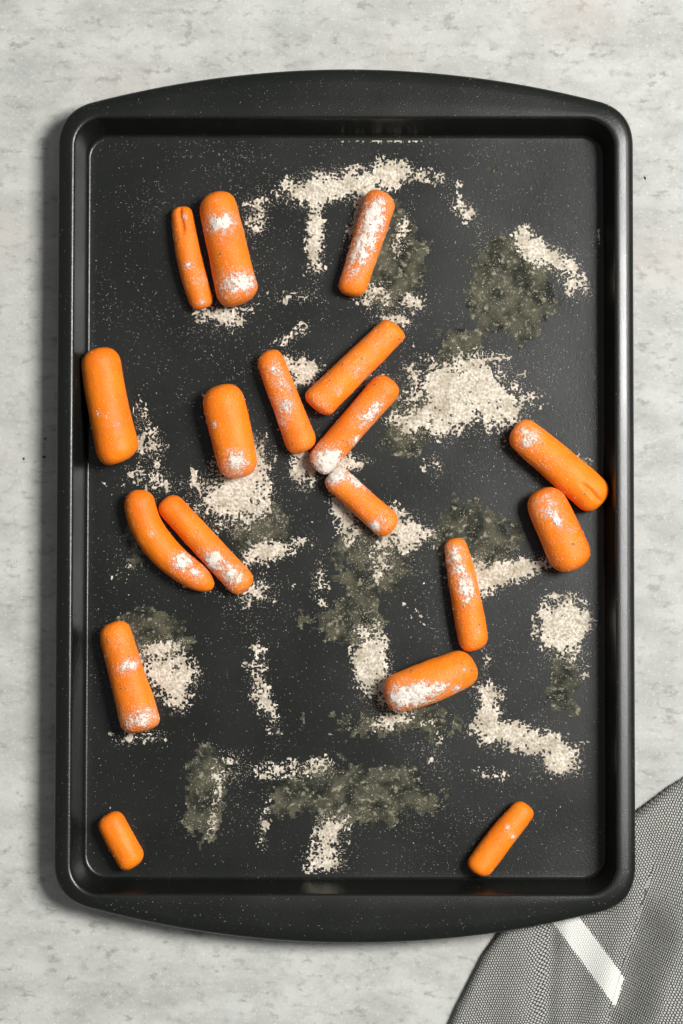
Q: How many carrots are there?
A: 18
